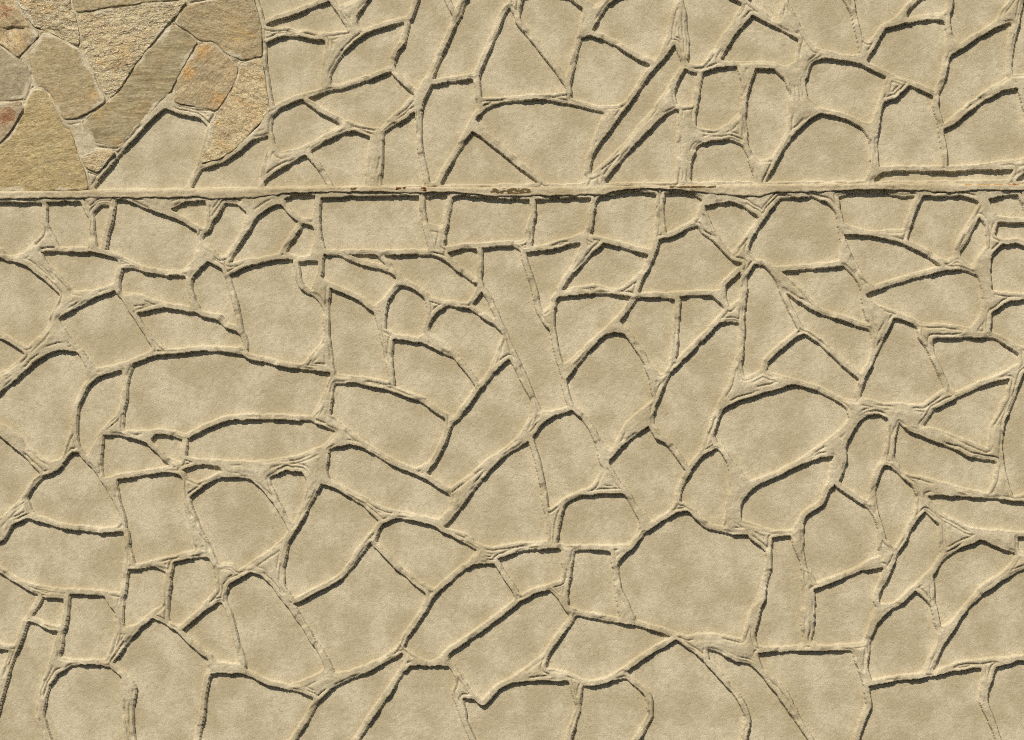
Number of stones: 13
